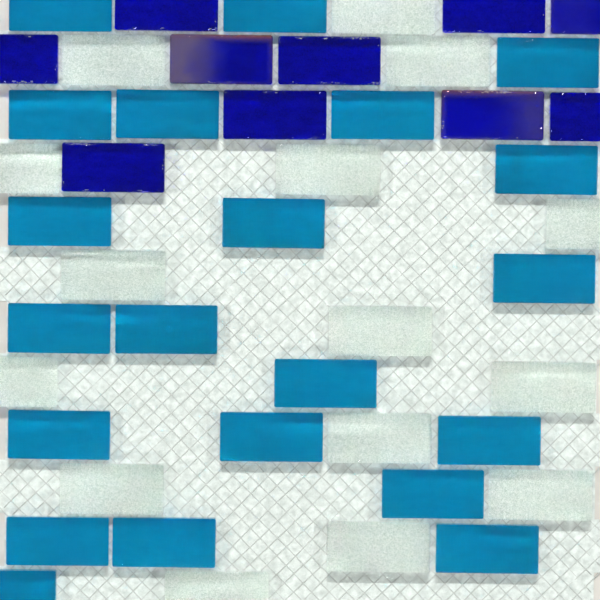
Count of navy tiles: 10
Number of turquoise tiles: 21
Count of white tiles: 15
